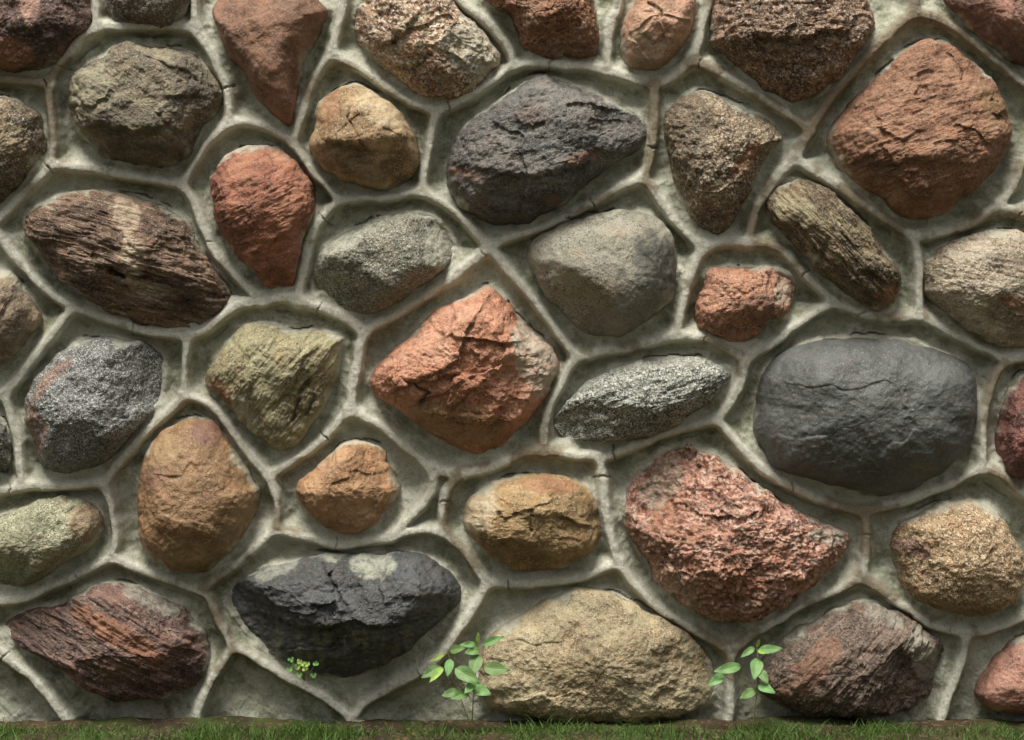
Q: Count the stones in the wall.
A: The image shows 40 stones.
